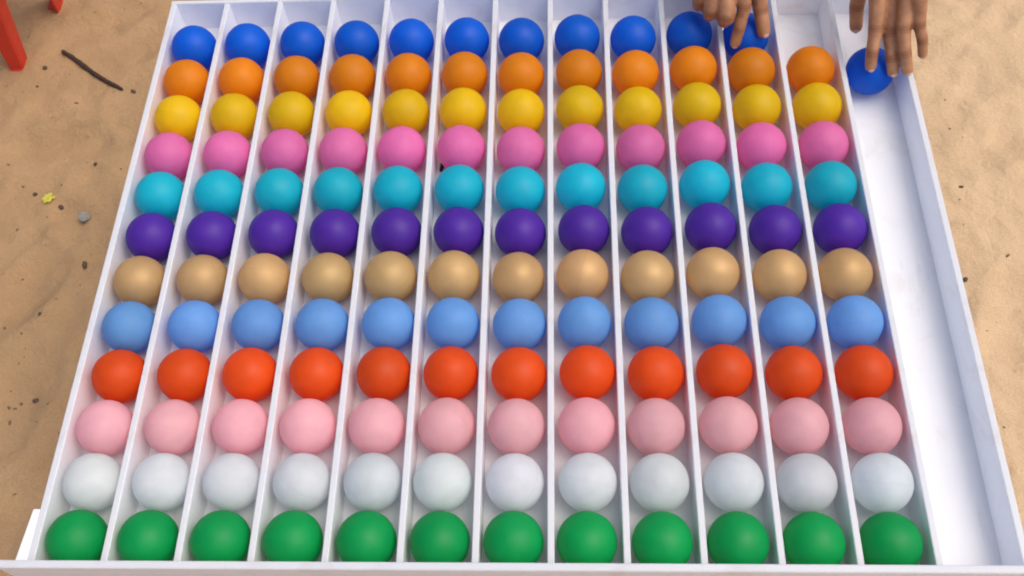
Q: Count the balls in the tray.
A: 144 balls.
